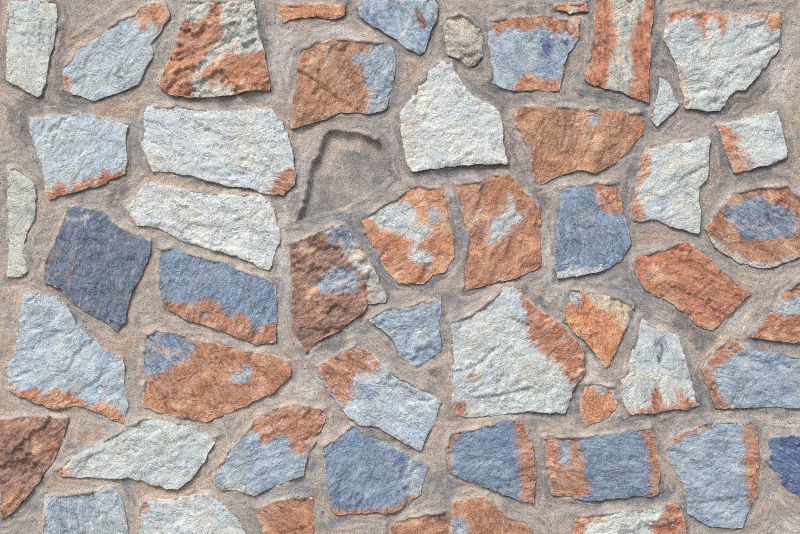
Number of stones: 52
